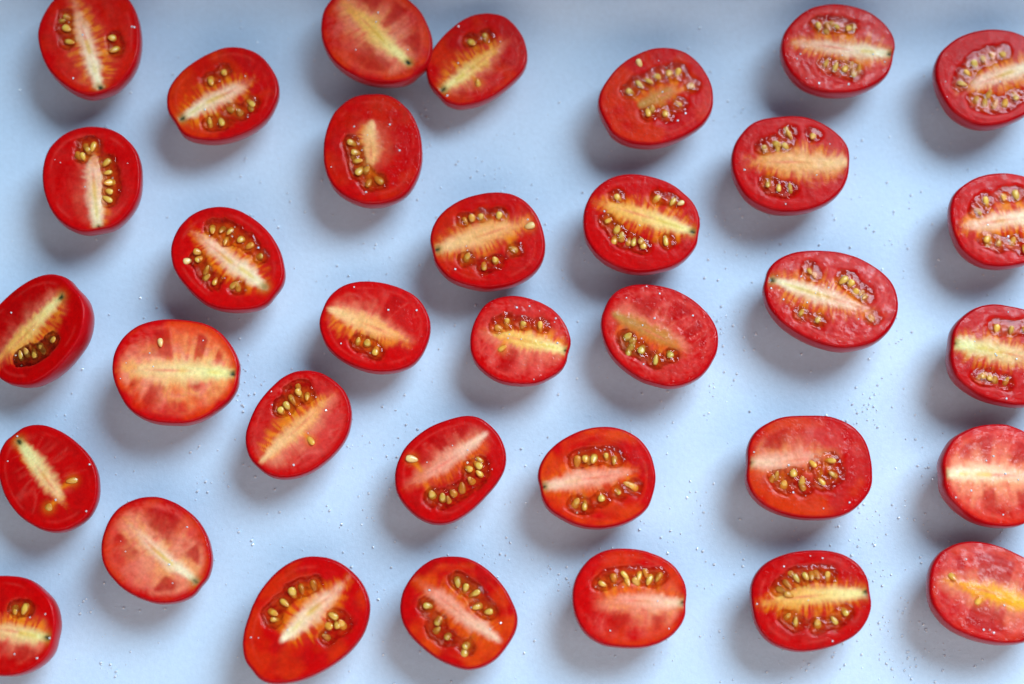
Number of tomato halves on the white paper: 34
